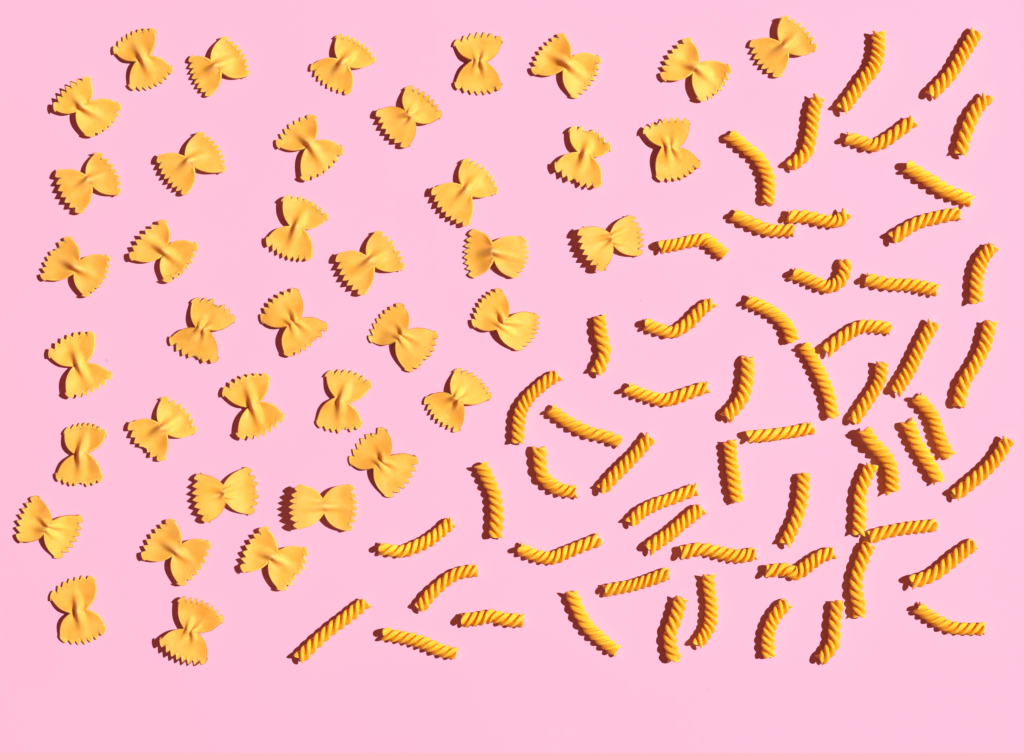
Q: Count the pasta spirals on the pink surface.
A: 57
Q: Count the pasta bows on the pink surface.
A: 39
